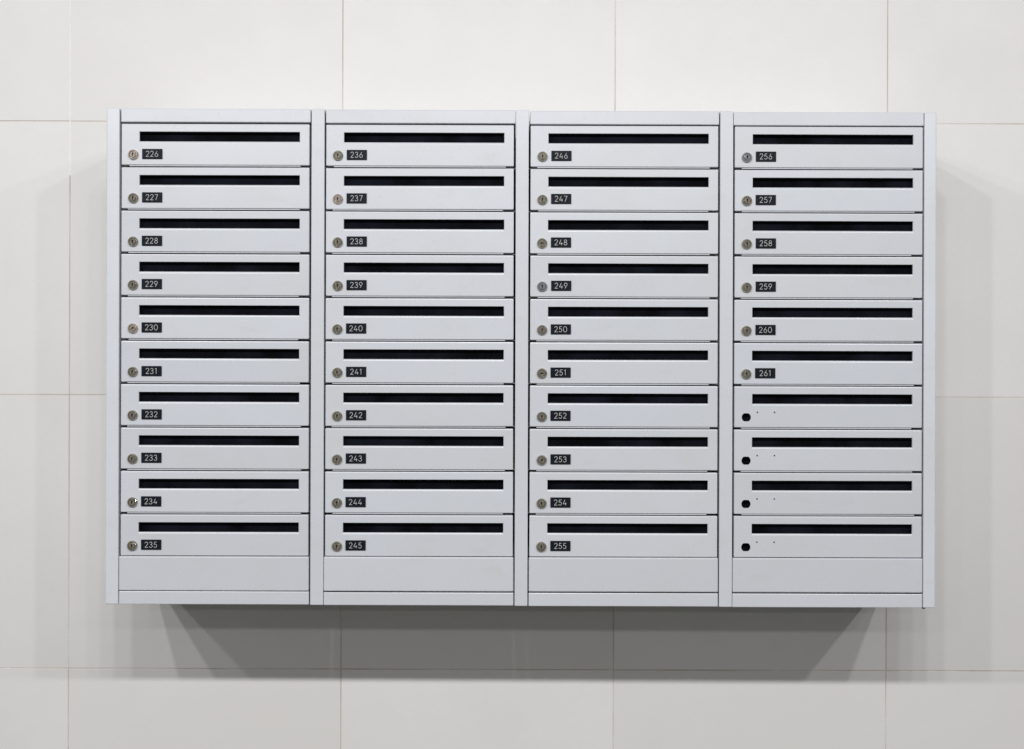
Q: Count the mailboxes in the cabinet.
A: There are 40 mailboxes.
